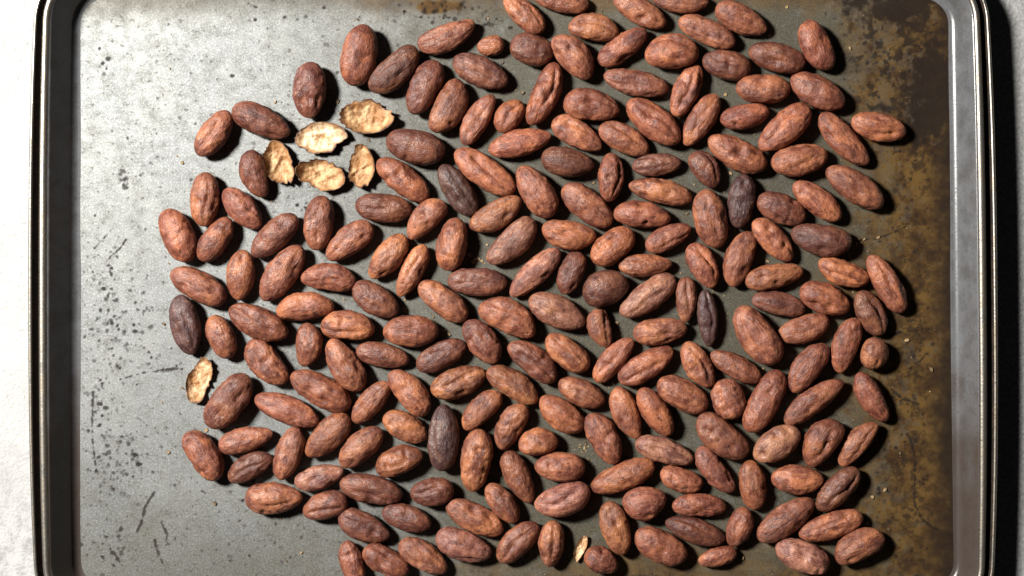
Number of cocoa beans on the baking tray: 200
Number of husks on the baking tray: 7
